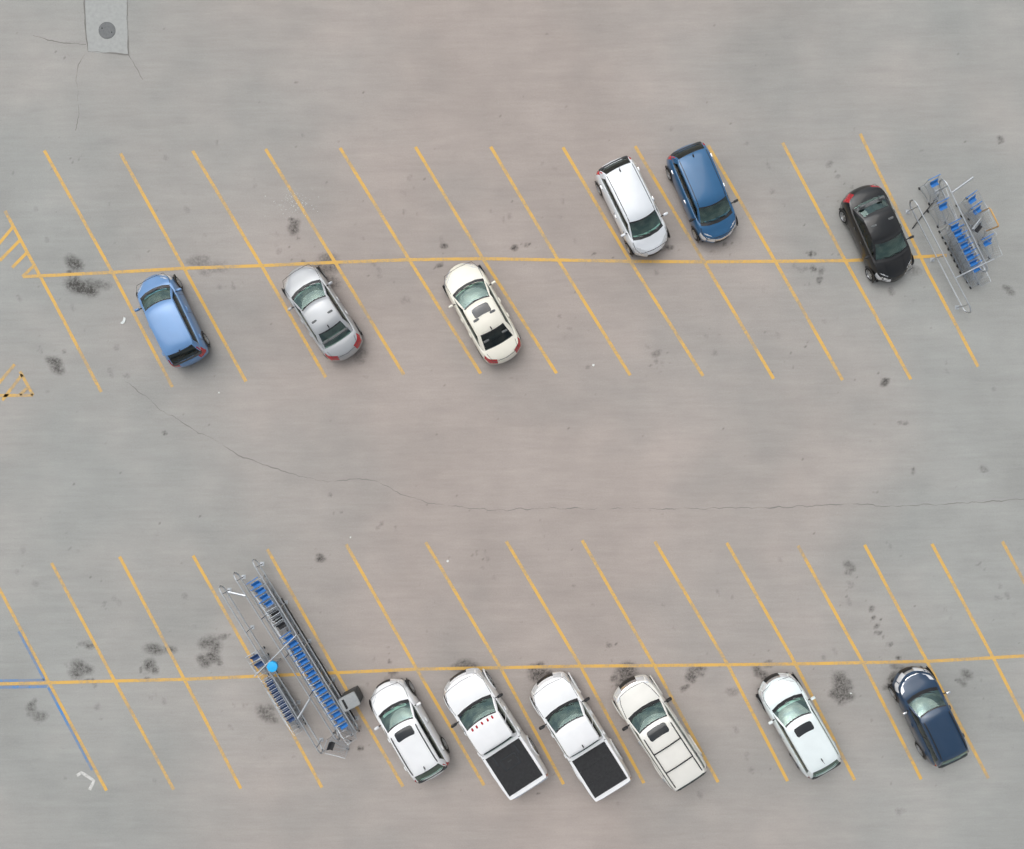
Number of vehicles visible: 12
